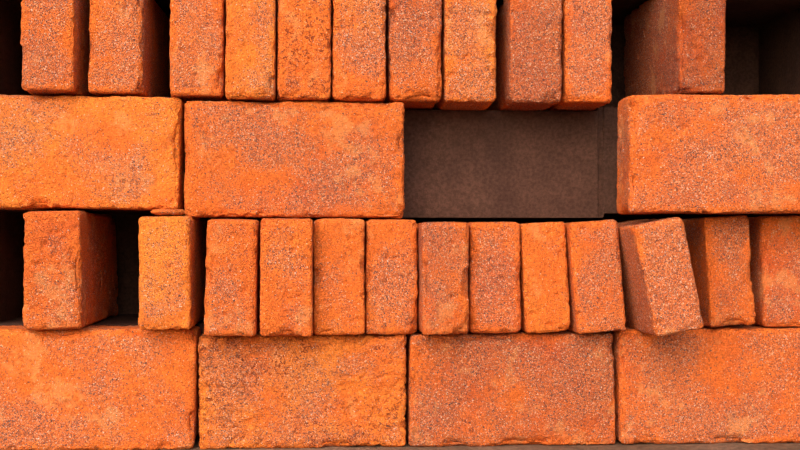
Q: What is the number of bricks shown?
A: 31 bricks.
